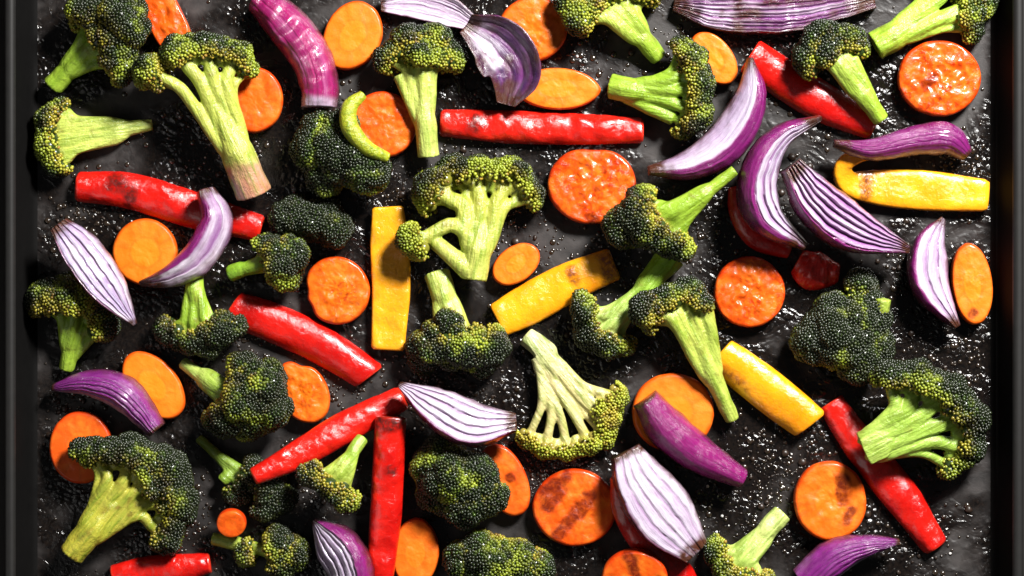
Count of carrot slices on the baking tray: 24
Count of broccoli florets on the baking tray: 29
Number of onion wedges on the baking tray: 17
